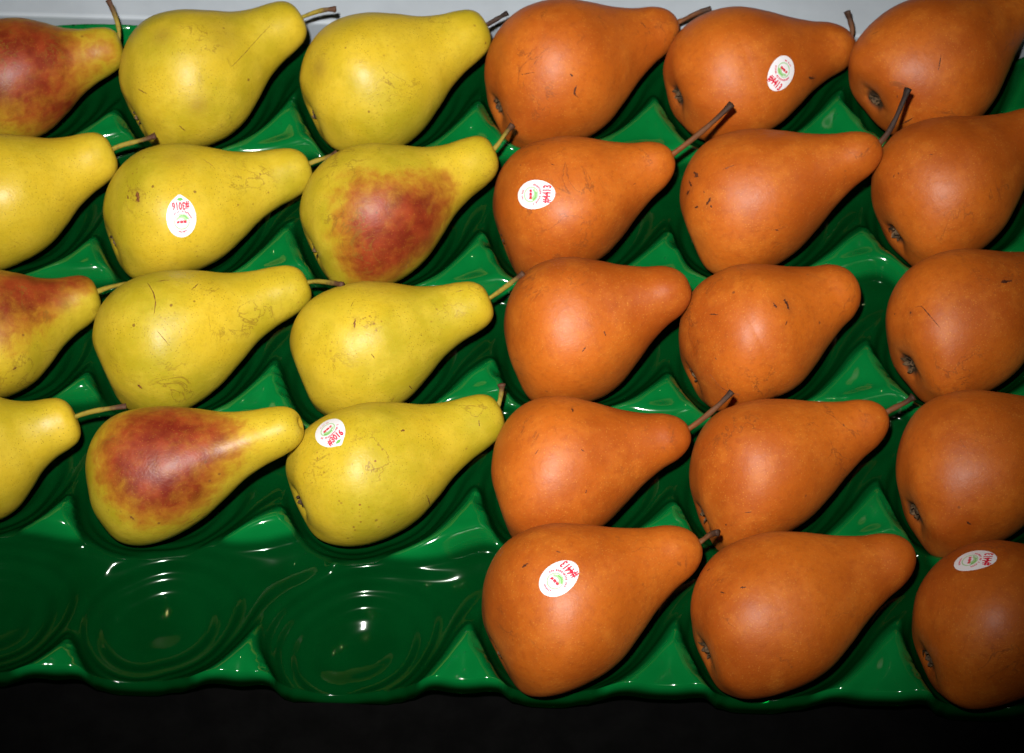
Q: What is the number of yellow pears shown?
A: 12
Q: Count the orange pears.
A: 15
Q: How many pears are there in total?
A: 27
